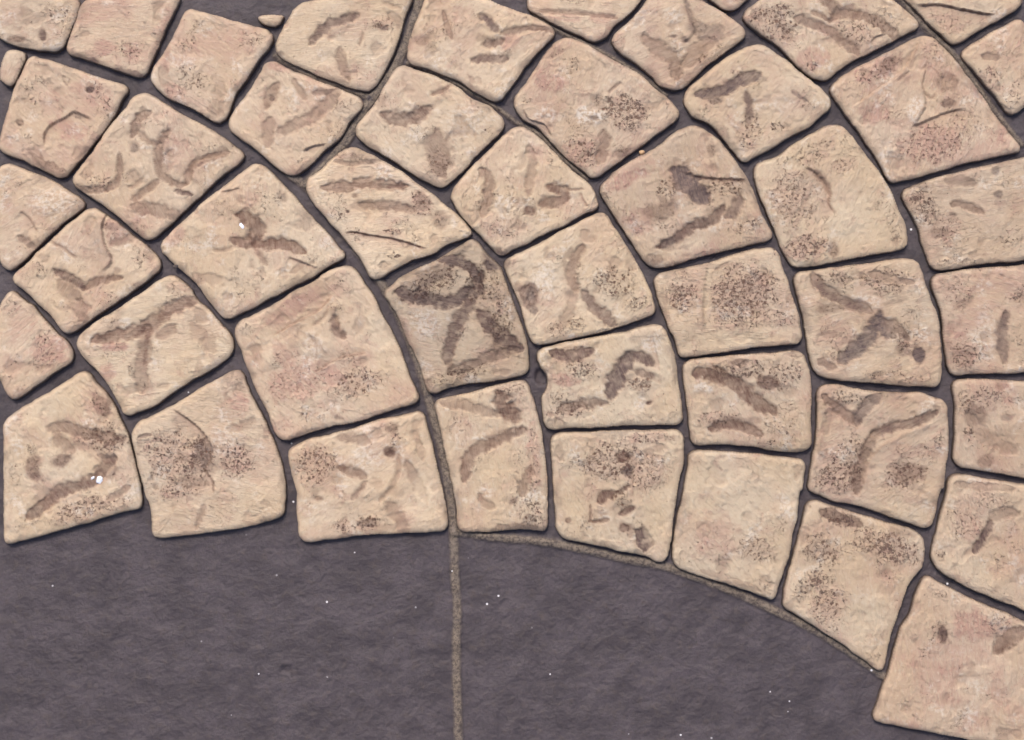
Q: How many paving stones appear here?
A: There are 49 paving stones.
